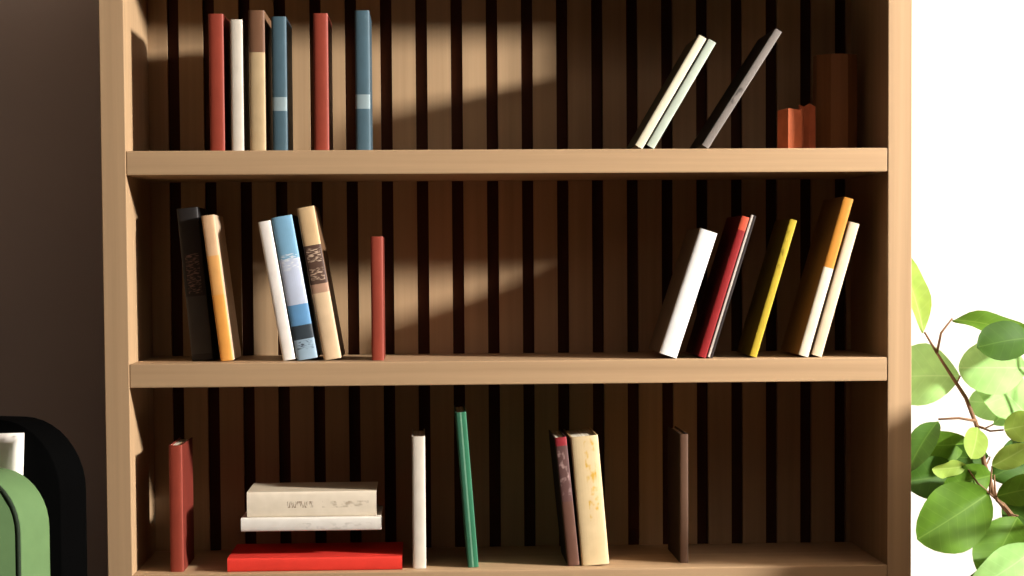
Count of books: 30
